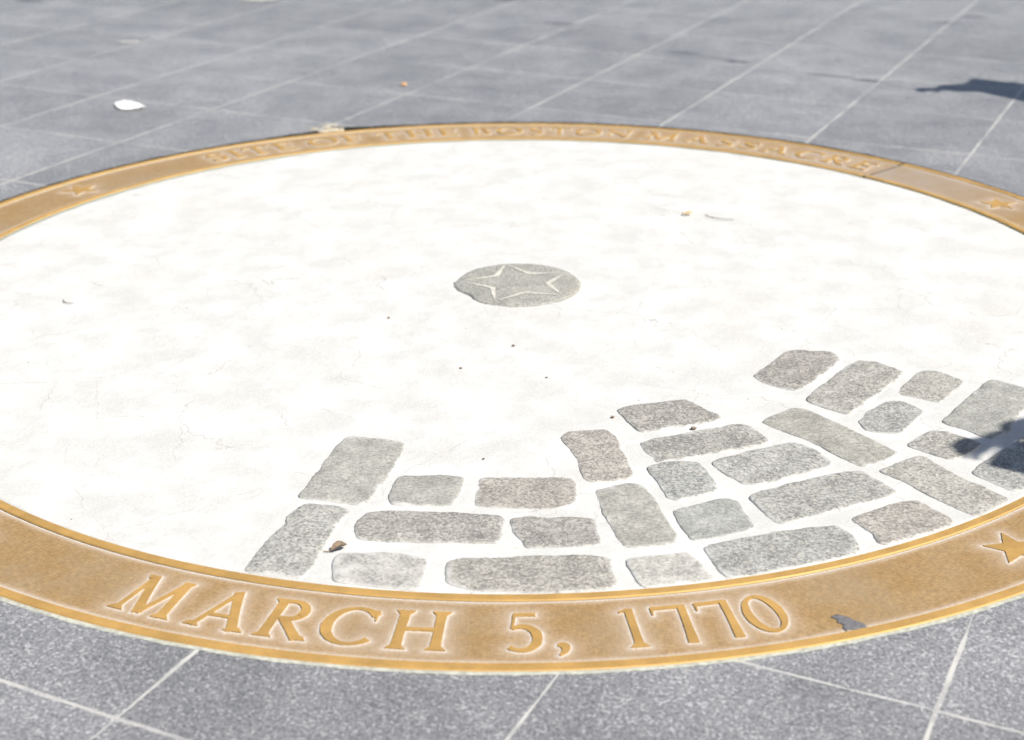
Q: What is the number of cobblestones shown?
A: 28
